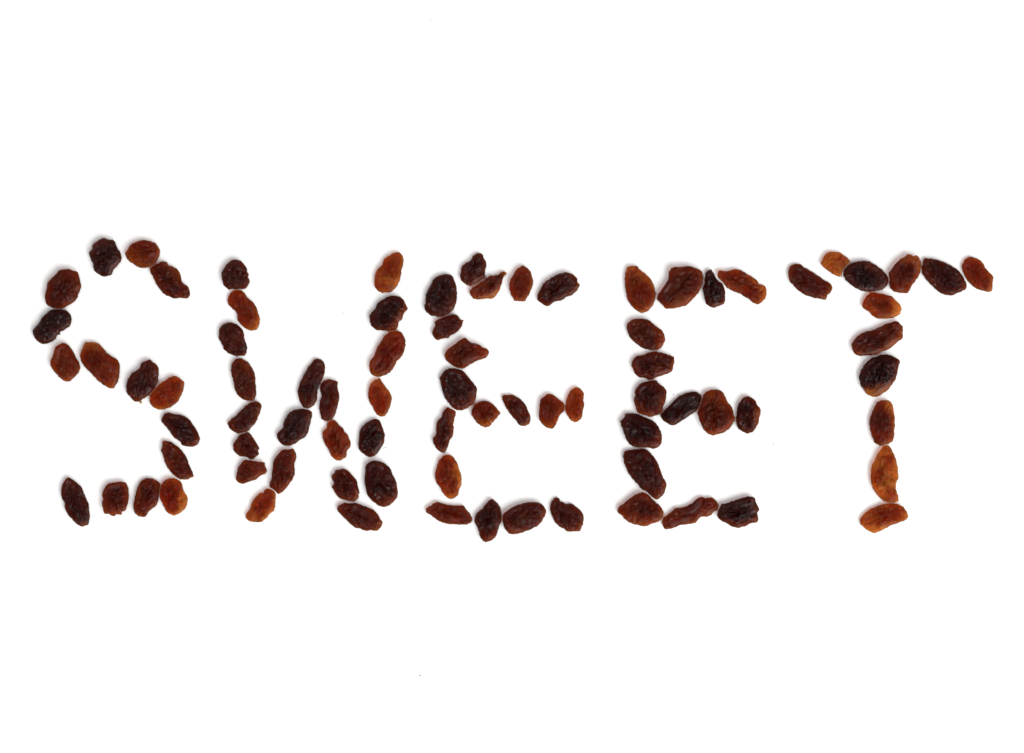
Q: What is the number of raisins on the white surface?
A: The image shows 81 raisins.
